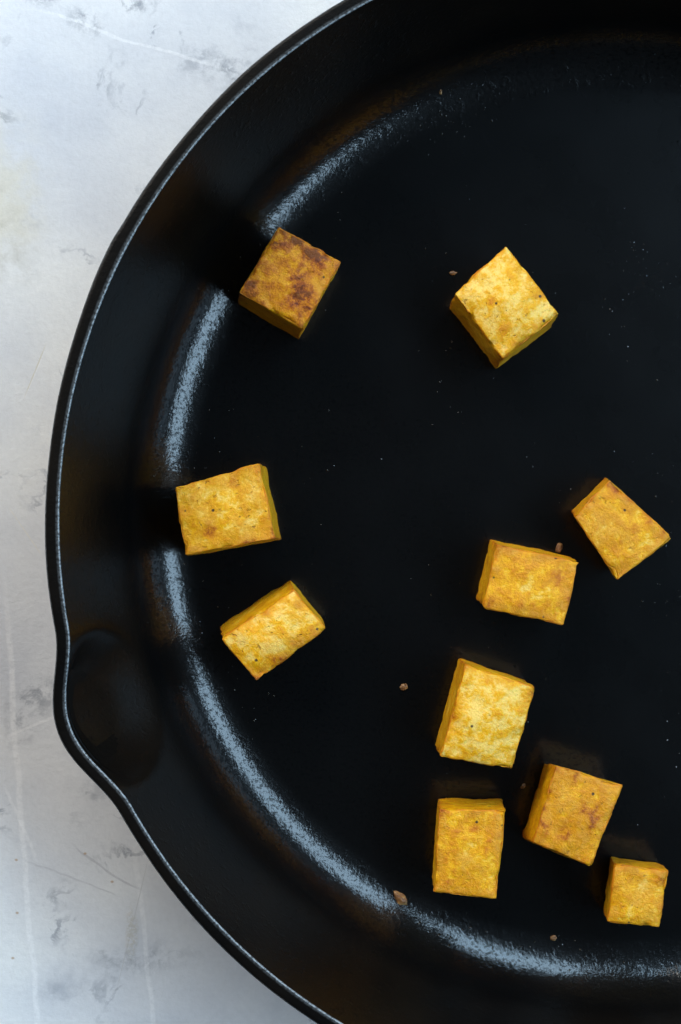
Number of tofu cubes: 10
